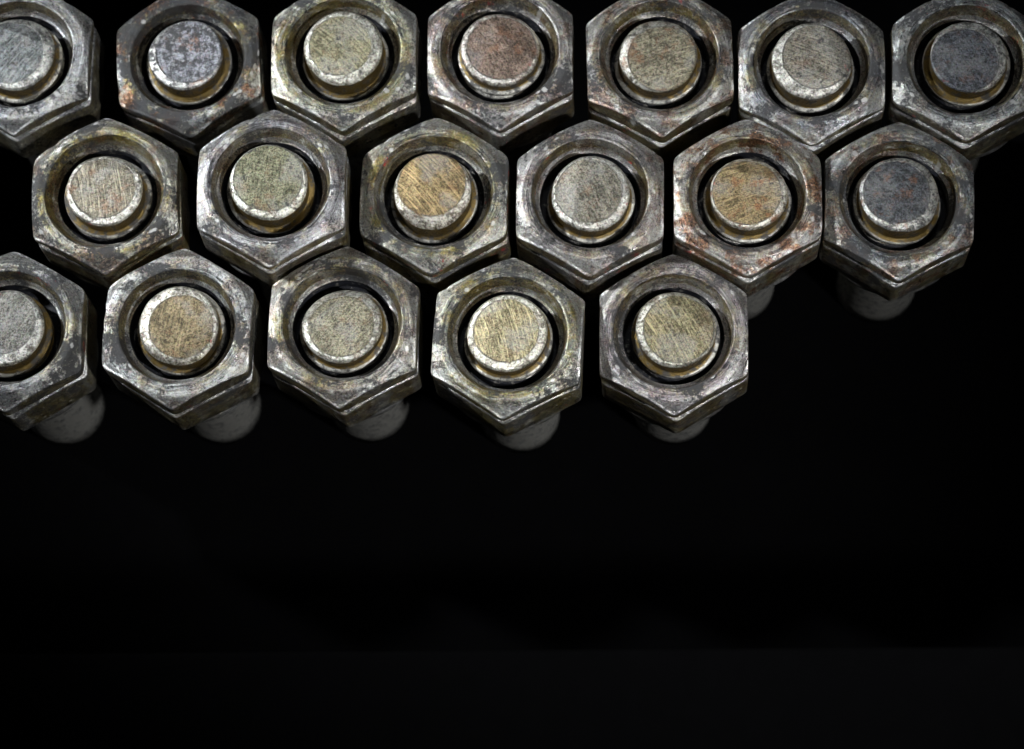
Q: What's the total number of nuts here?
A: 18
